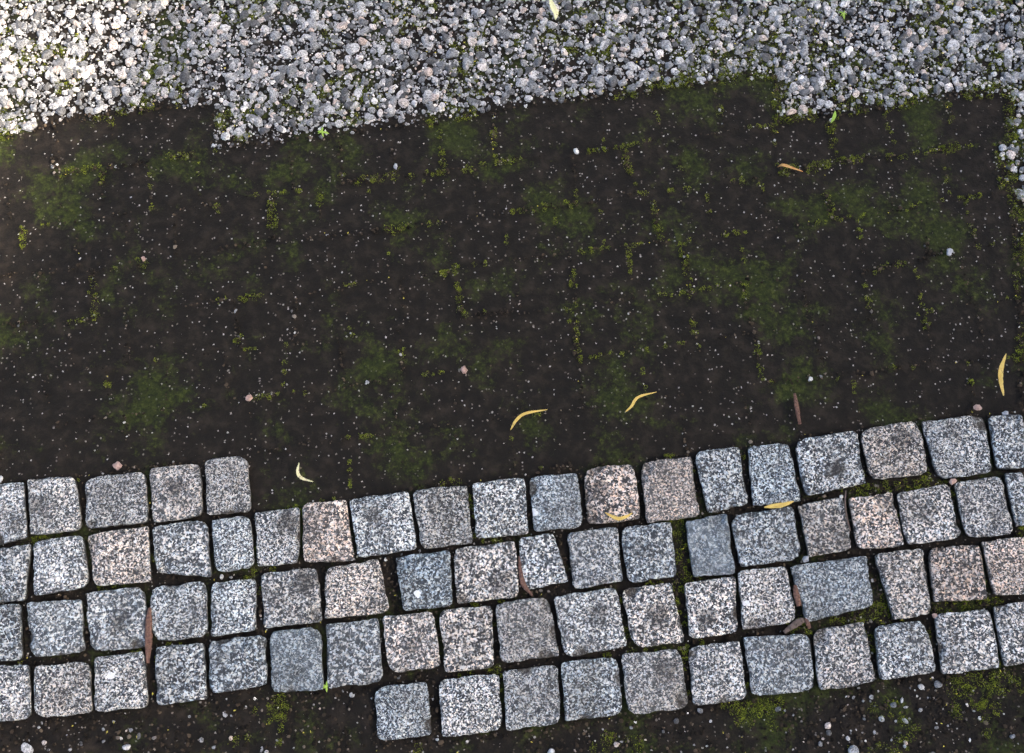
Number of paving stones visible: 72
